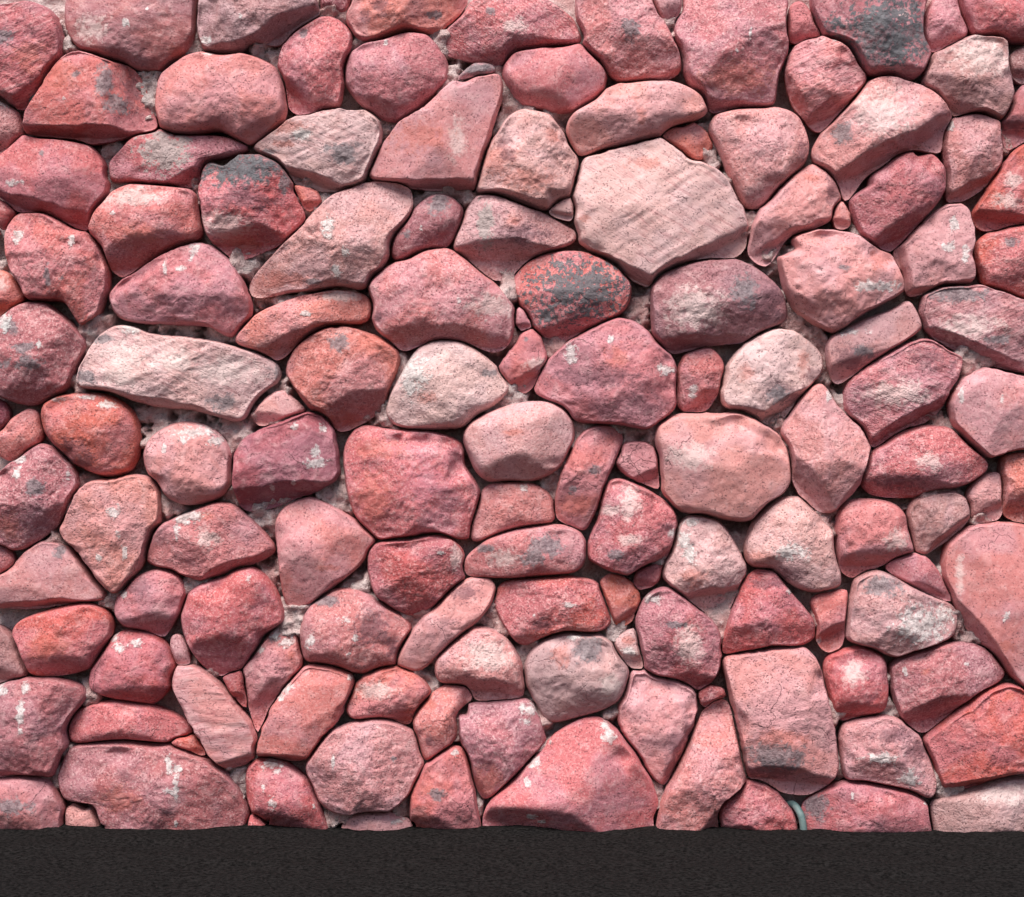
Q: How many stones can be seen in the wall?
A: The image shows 149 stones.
